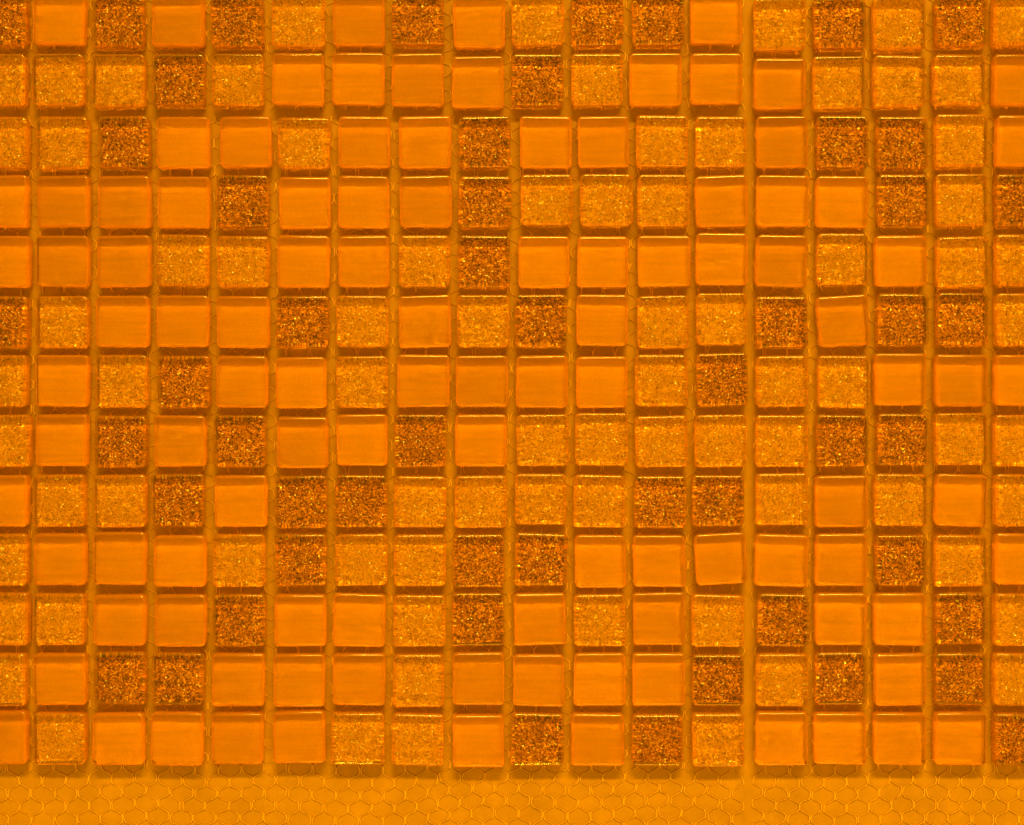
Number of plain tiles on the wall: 104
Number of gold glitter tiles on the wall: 77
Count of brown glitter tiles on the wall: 53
